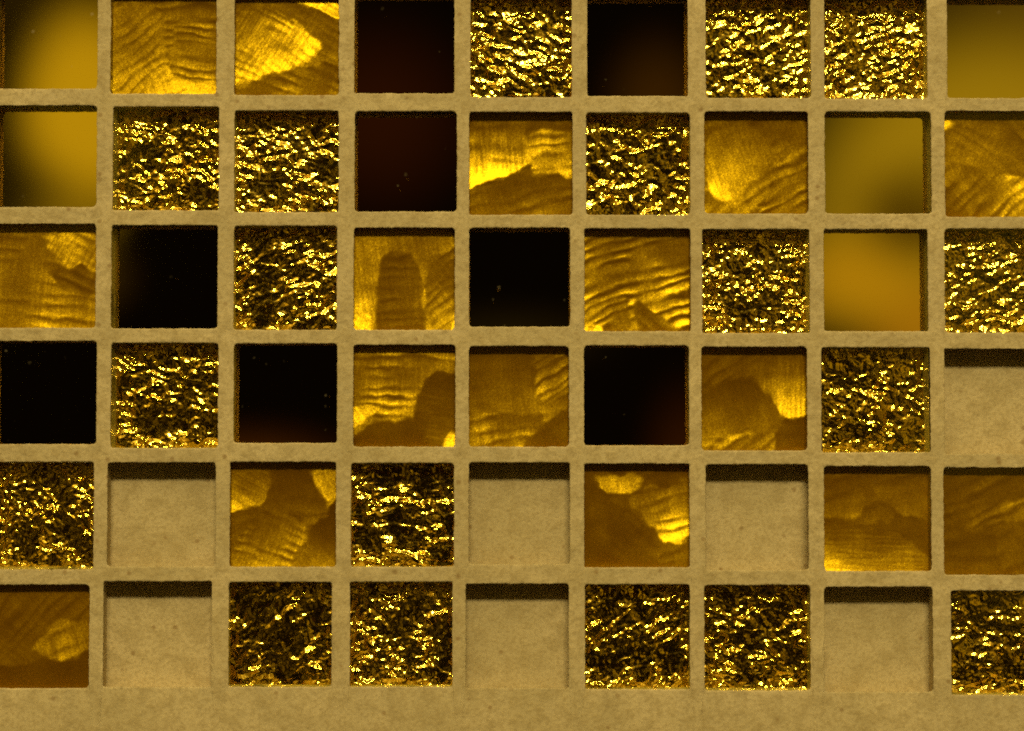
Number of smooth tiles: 13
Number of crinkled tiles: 18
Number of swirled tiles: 16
